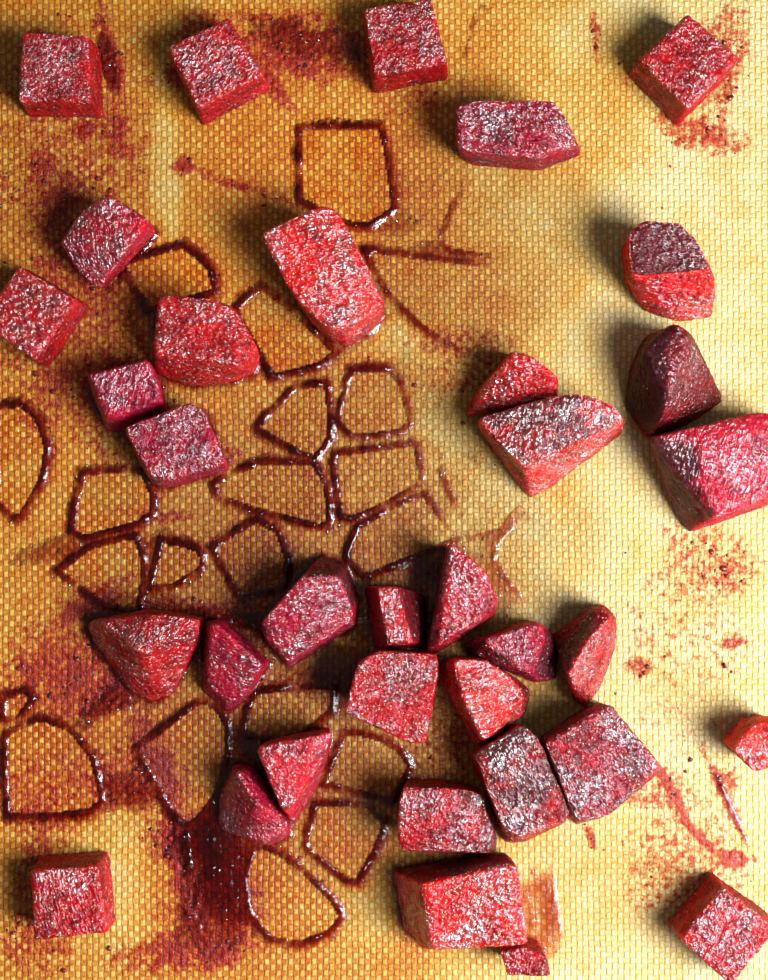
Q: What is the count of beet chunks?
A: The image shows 35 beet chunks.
